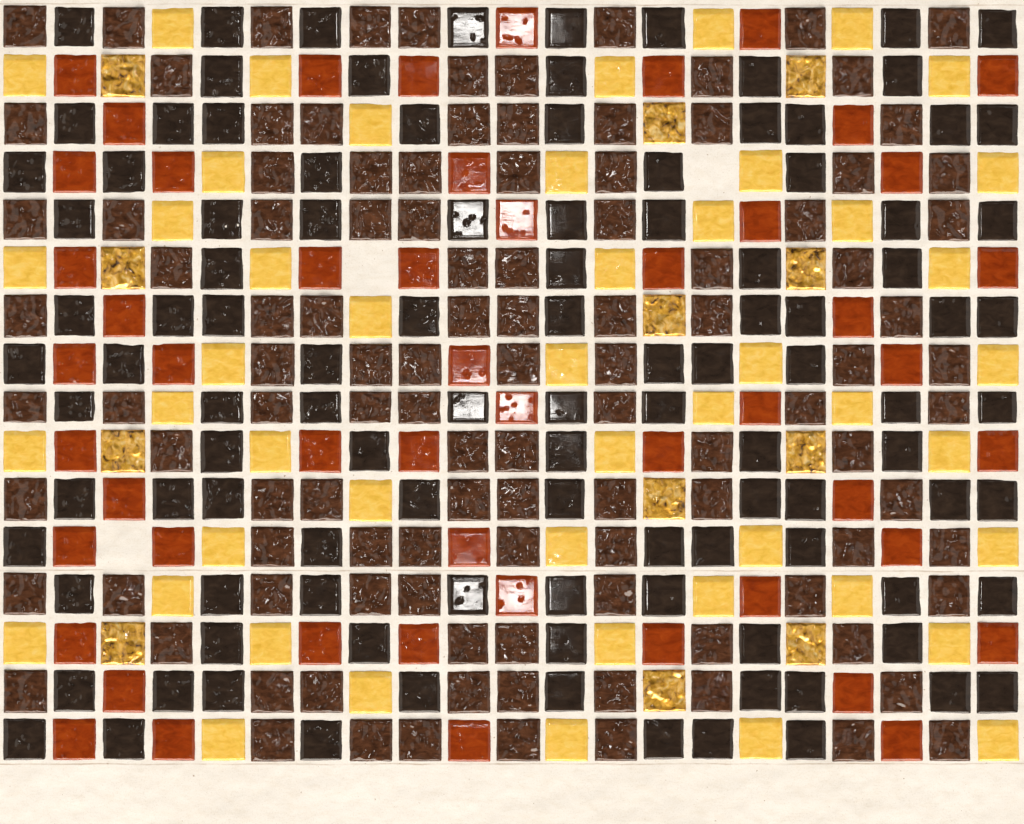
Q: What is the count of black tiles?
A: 109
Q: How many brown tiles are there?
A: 112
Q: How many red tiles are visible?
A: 52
